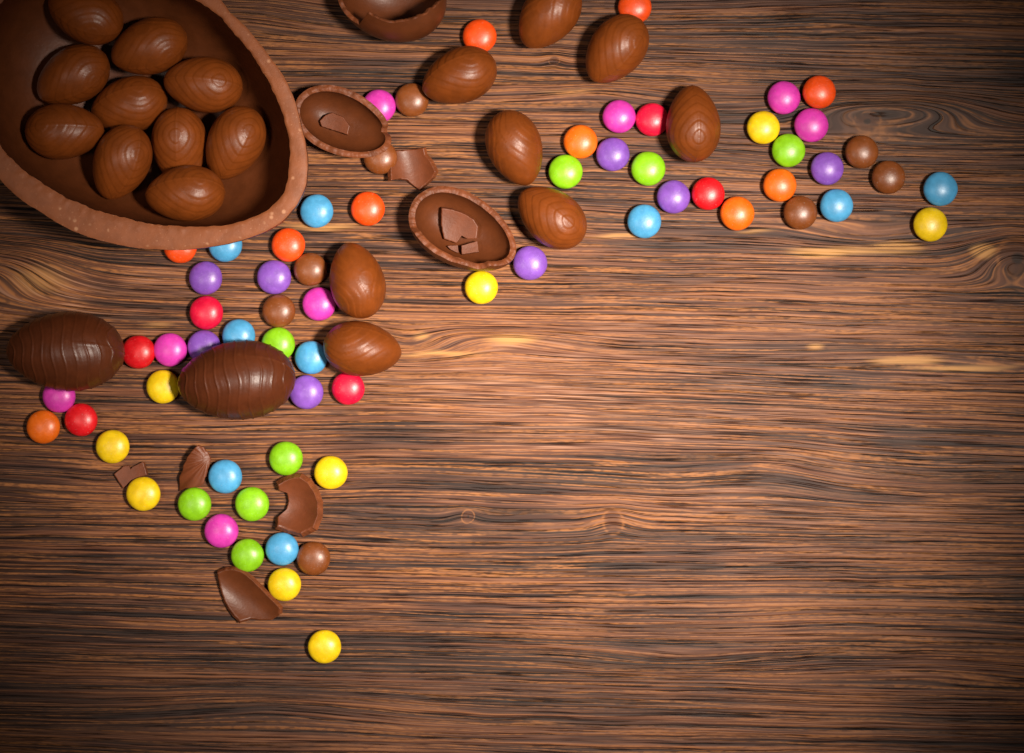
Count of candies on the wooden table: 66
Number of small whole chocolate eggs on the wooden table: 18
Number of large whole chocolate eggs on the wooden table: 2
